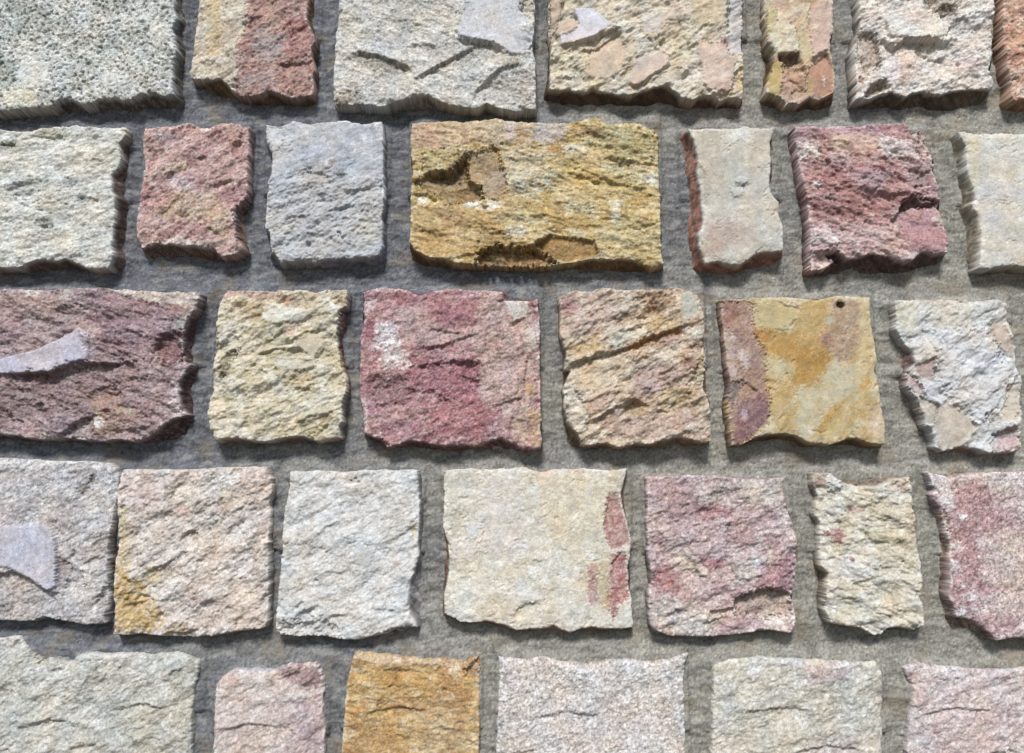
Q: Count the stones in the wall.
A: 33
